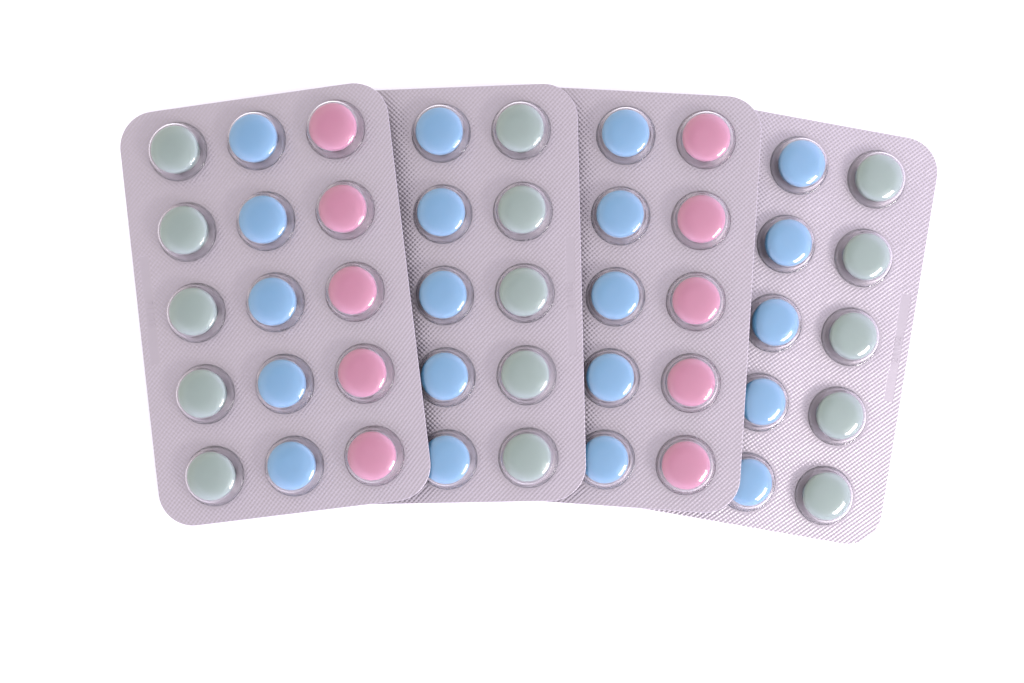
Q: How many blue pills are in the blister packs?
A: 20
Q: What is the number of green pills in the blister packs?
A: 15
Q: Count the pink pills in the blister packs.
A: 10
